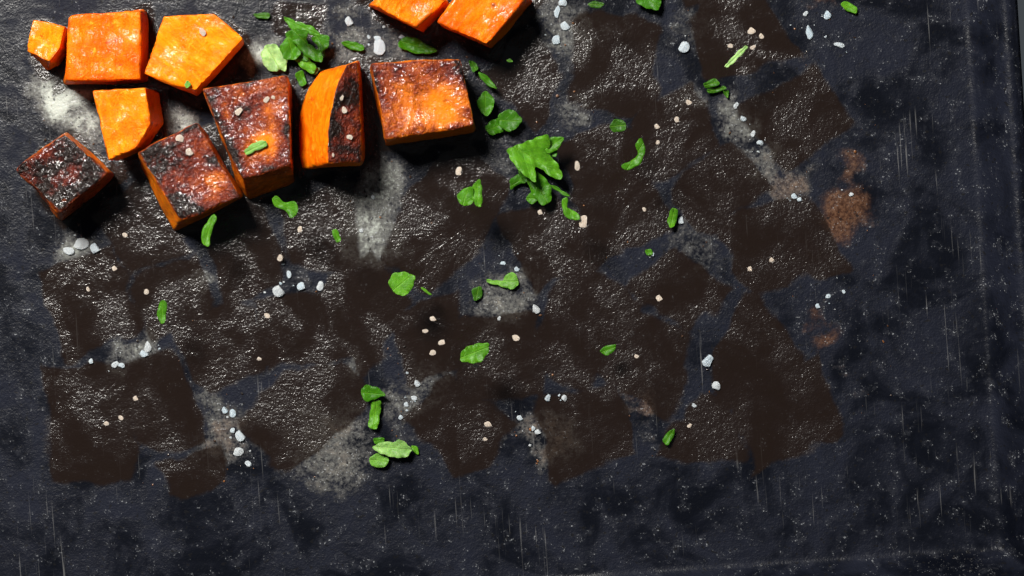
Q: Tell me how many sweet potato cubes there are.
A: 11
